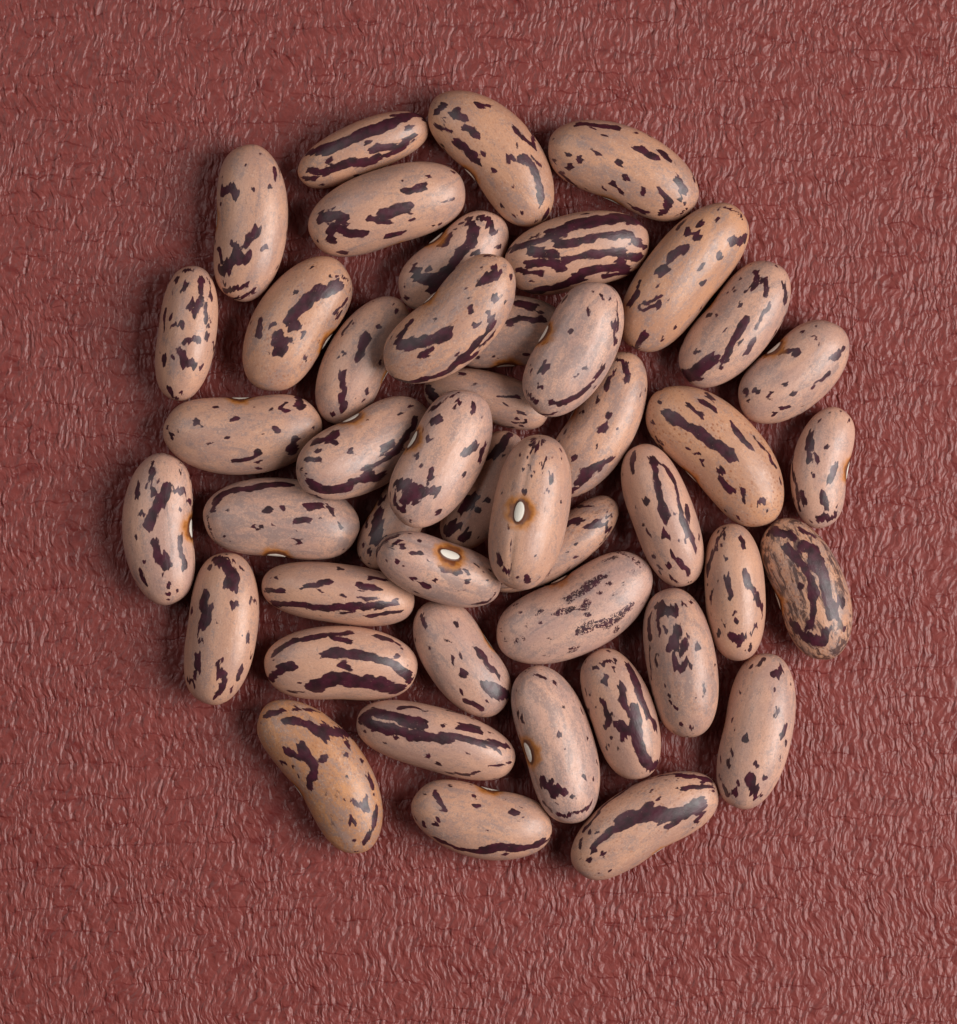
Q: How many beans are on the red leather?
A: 46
